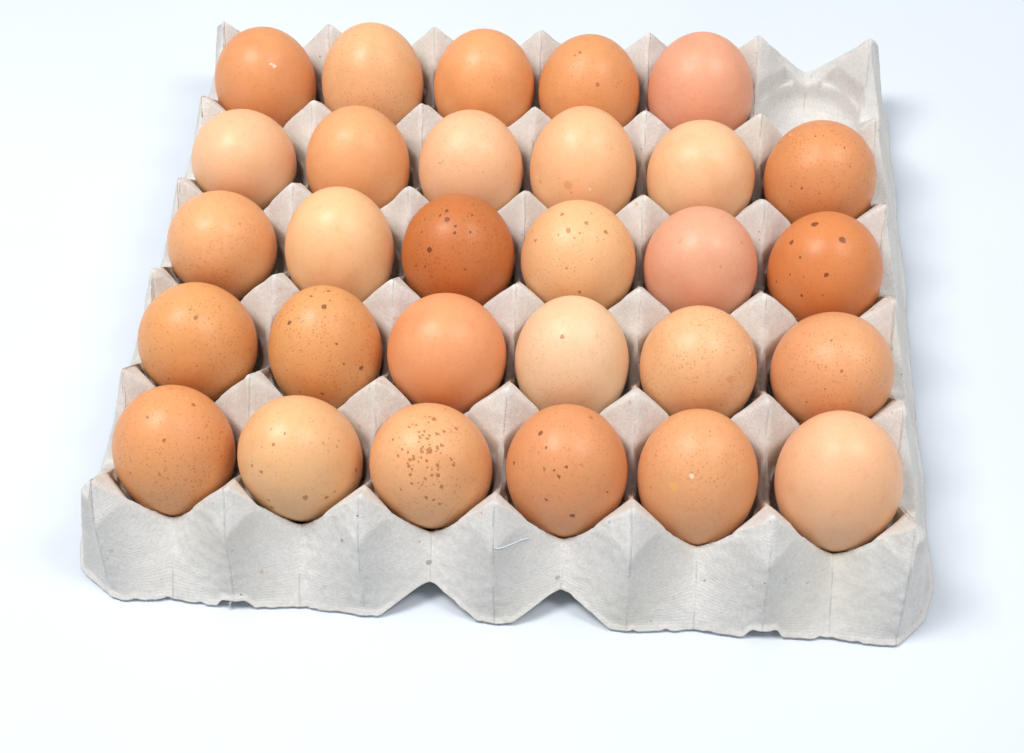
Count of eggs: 29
